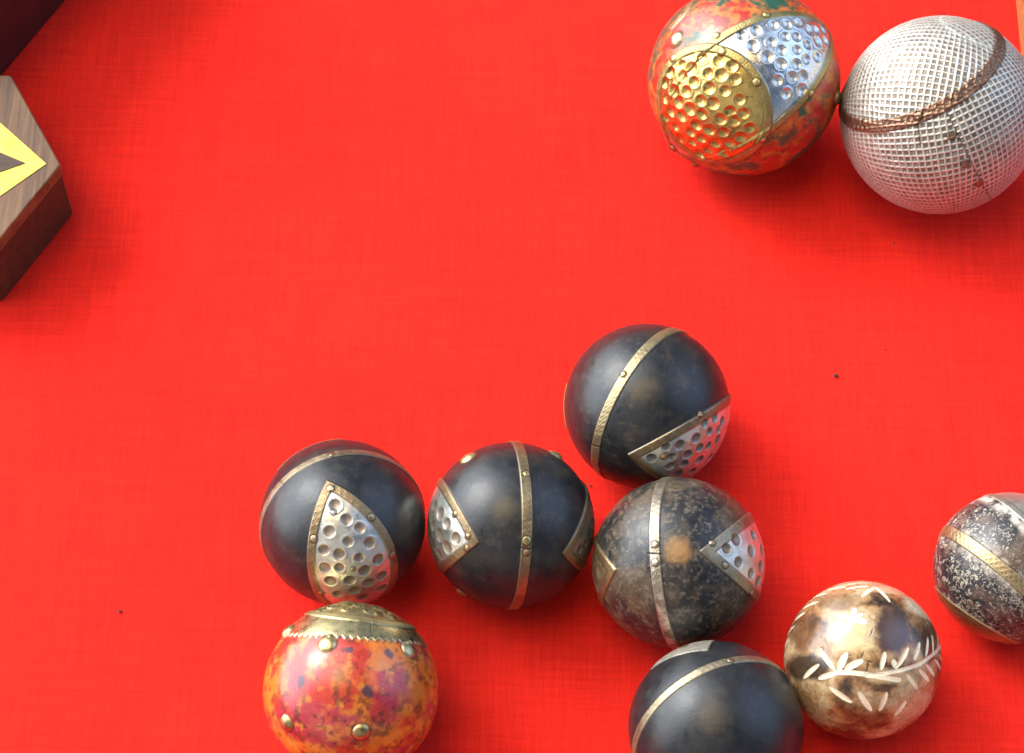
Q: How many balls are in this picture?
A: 10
